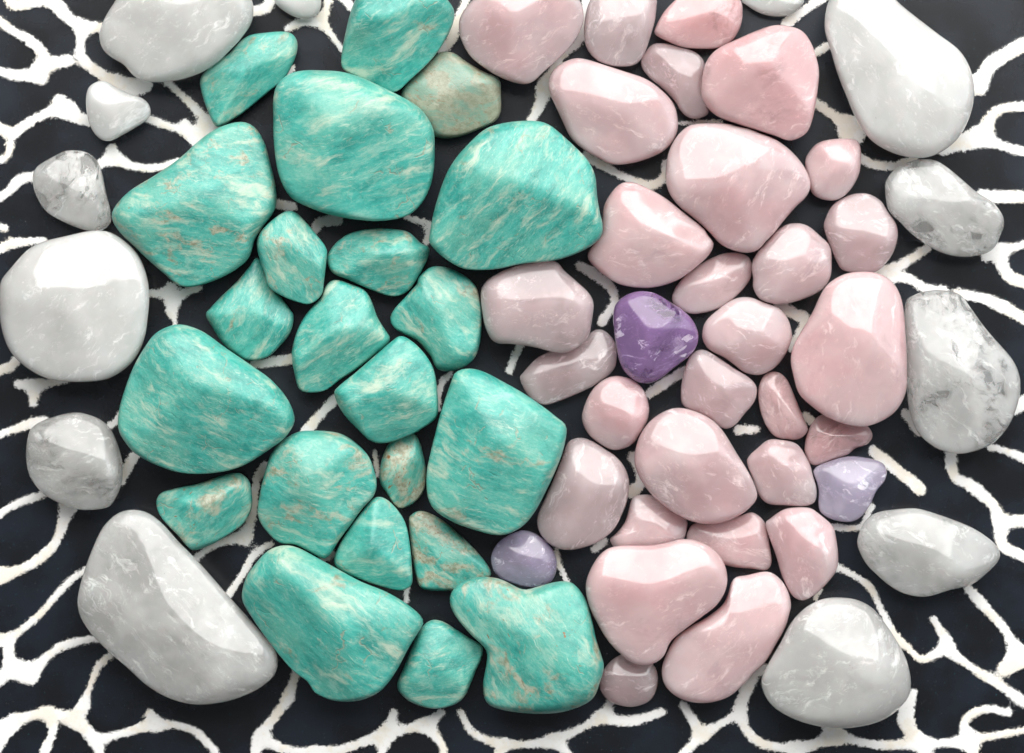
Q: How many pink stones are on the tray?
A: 29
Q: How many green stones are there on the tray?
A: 22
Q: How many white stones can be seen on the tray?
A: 13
